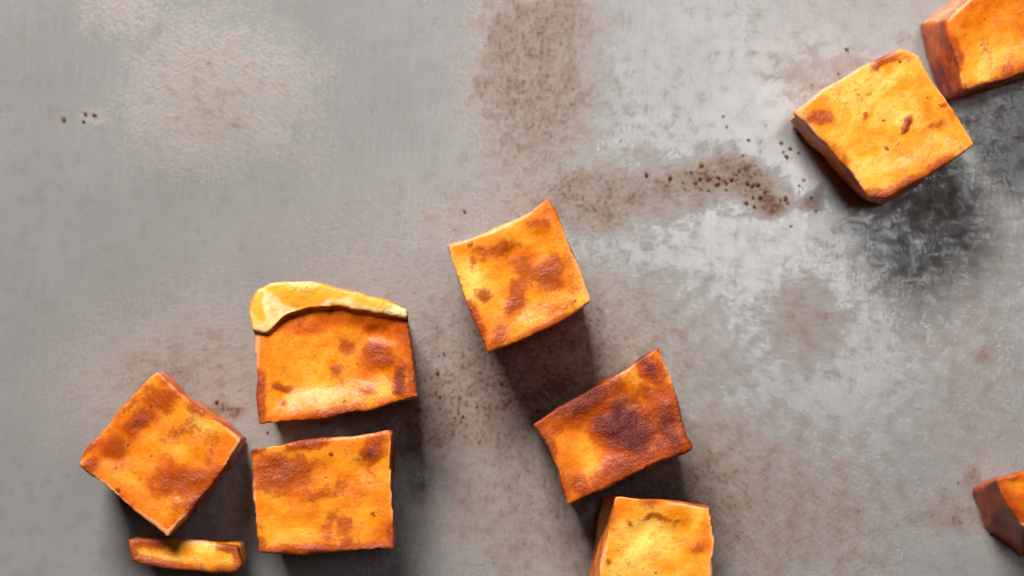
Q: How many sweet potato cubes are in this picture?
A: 10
